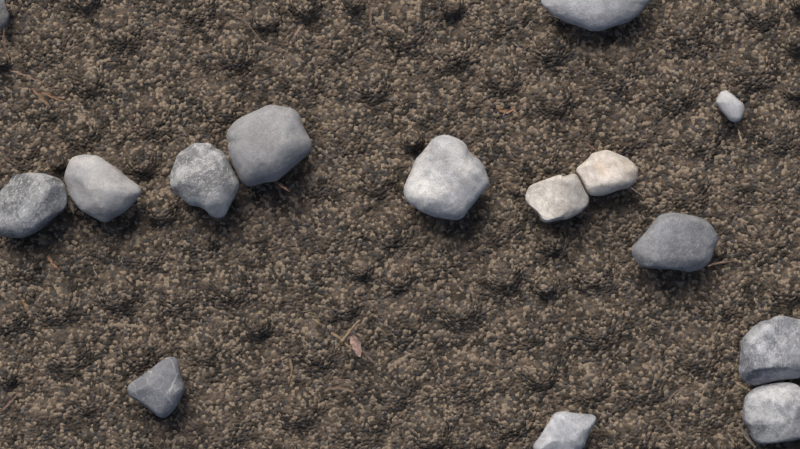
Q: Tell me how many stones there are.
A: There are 15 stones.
